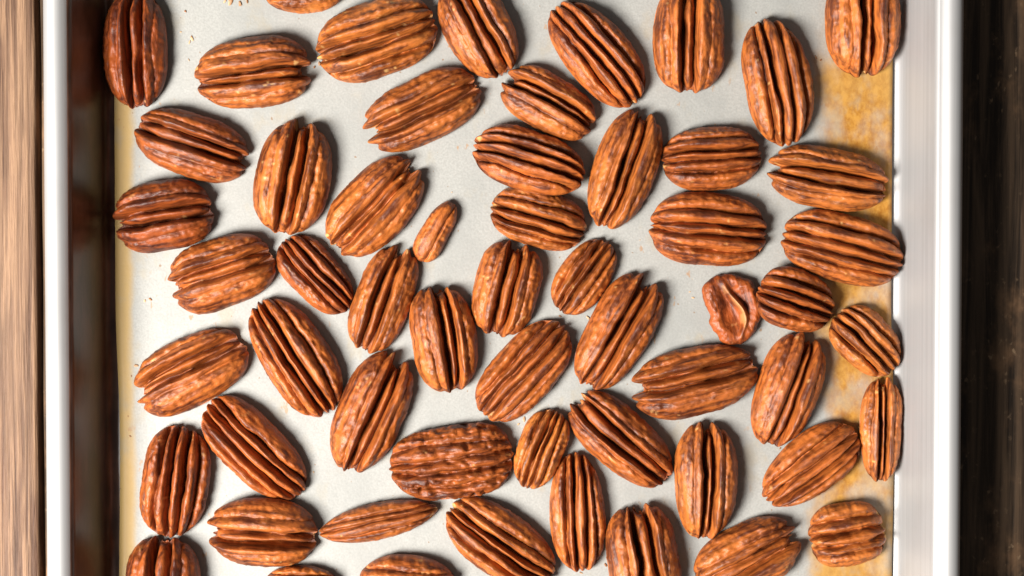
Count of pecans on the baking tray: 57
